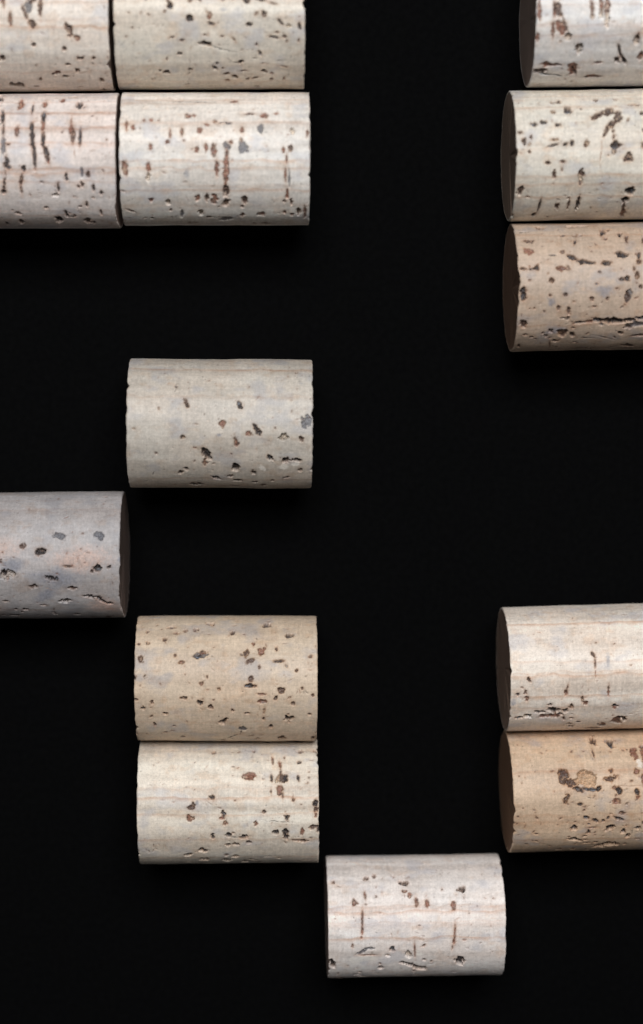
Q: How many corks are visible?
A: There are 14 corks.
